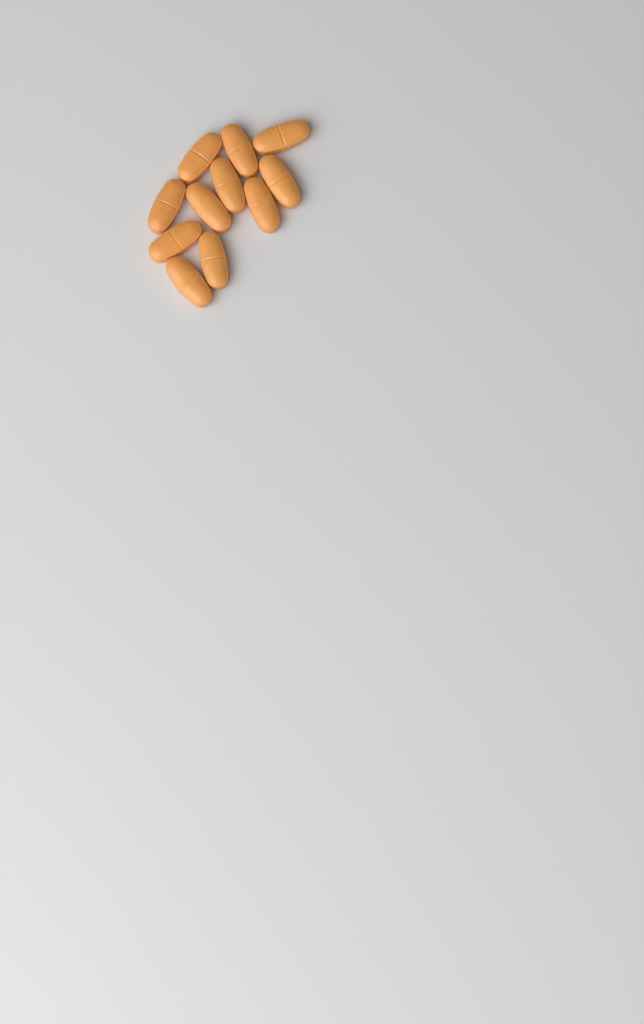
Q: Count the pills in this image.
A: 11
